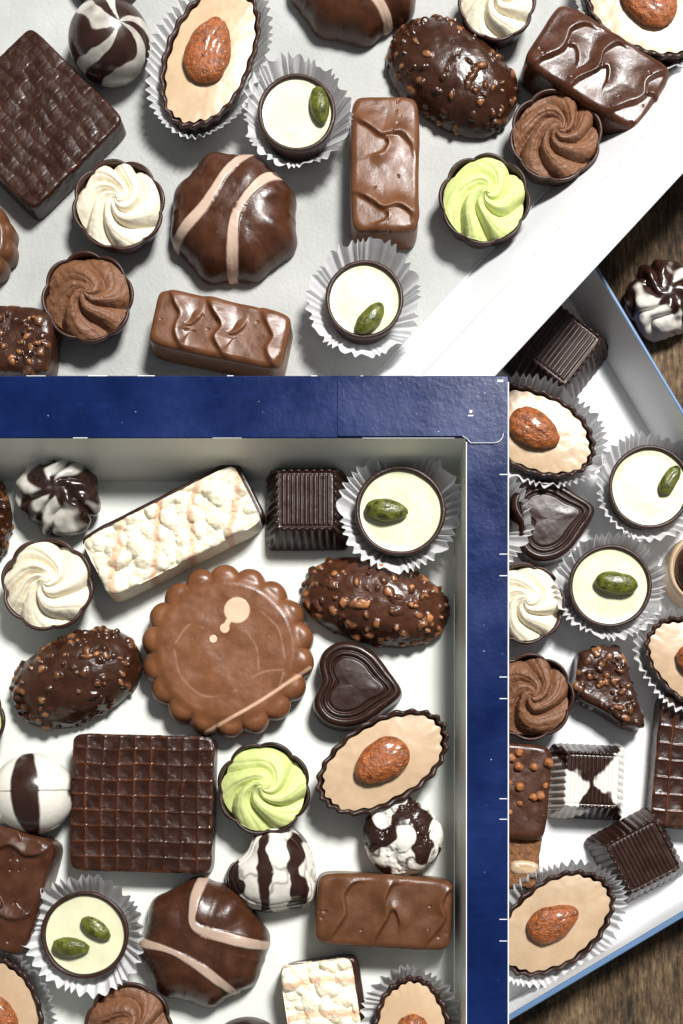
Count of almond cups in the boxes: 8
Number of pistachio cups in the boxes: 6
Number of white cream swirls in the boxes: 4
